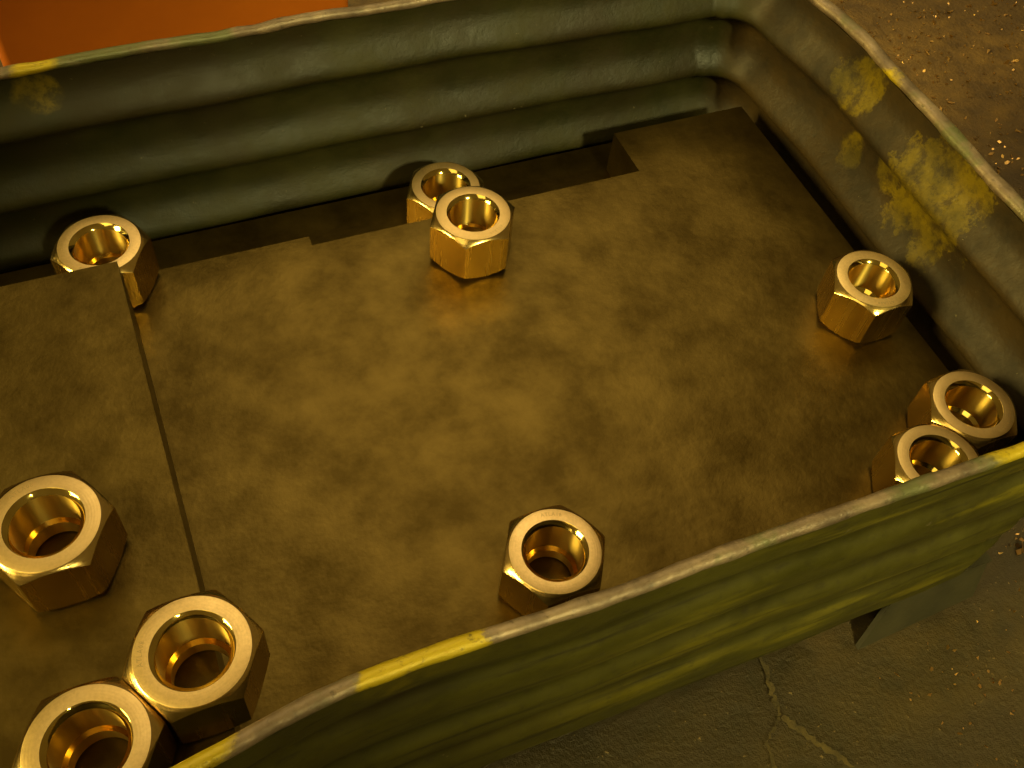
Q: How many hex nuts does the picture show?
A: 10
